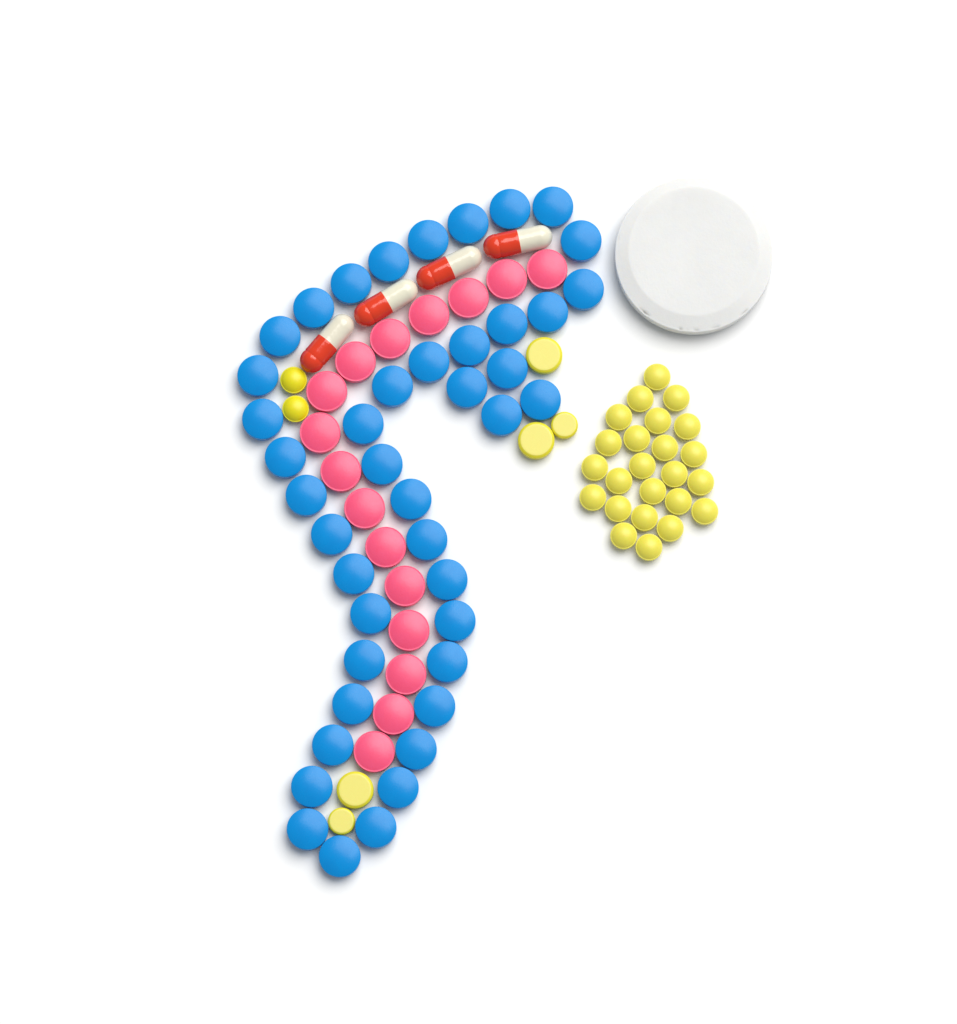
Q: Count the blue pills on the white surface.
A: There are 43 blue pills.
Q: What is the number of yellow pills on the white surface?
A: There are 31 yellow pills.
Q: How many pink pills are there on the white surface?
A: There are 16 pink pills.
